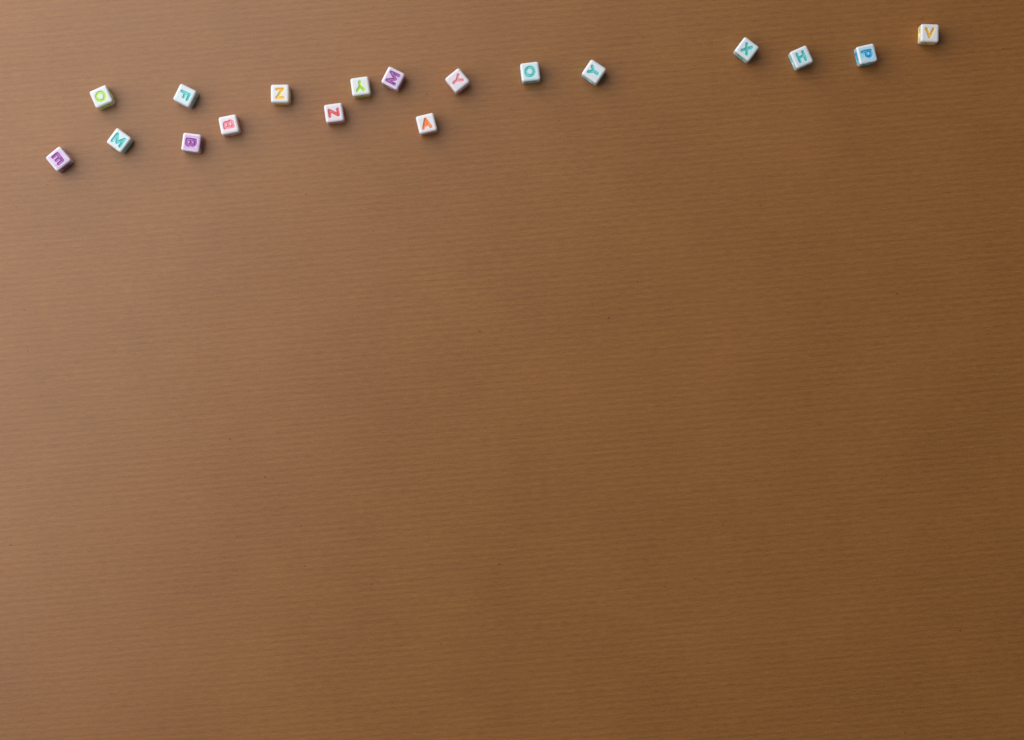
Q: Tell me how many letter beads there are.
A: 18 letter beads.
